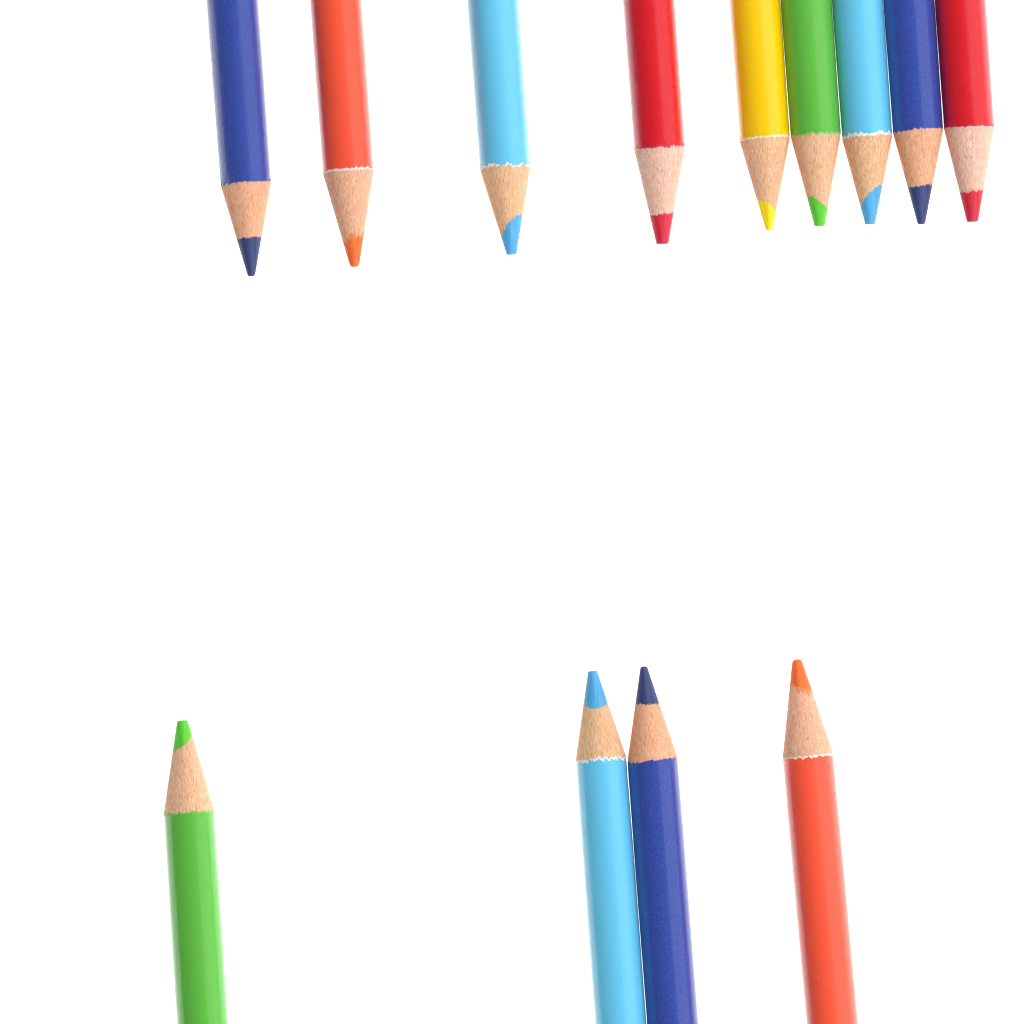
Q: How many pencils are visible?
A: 13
